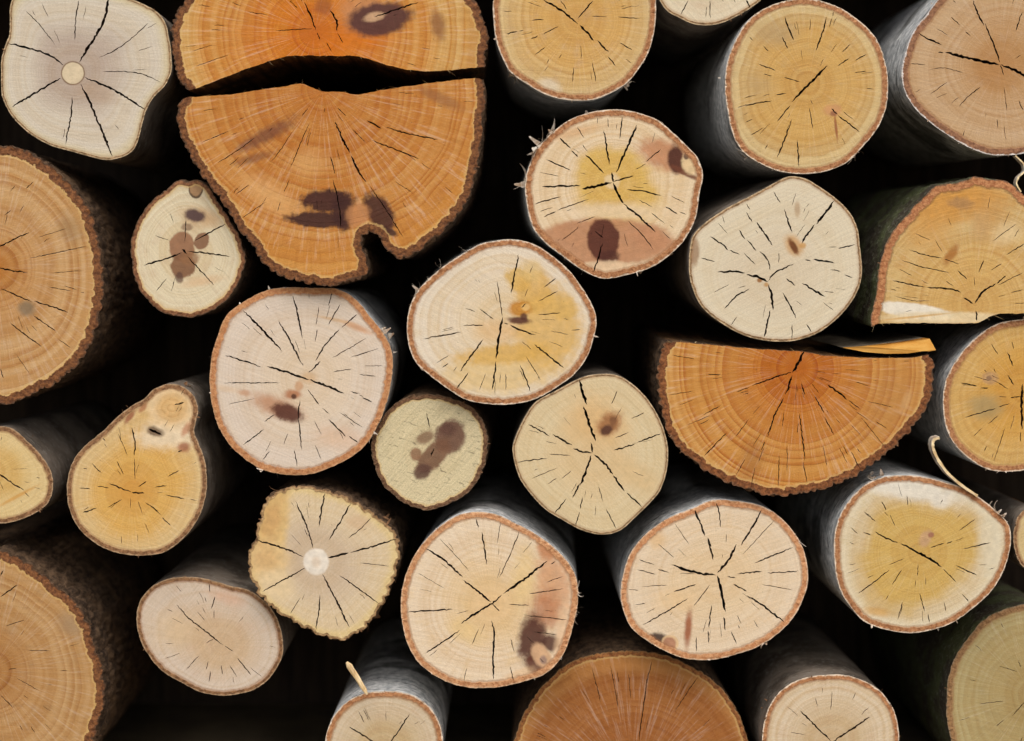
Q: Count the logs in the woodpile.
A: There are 31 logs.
